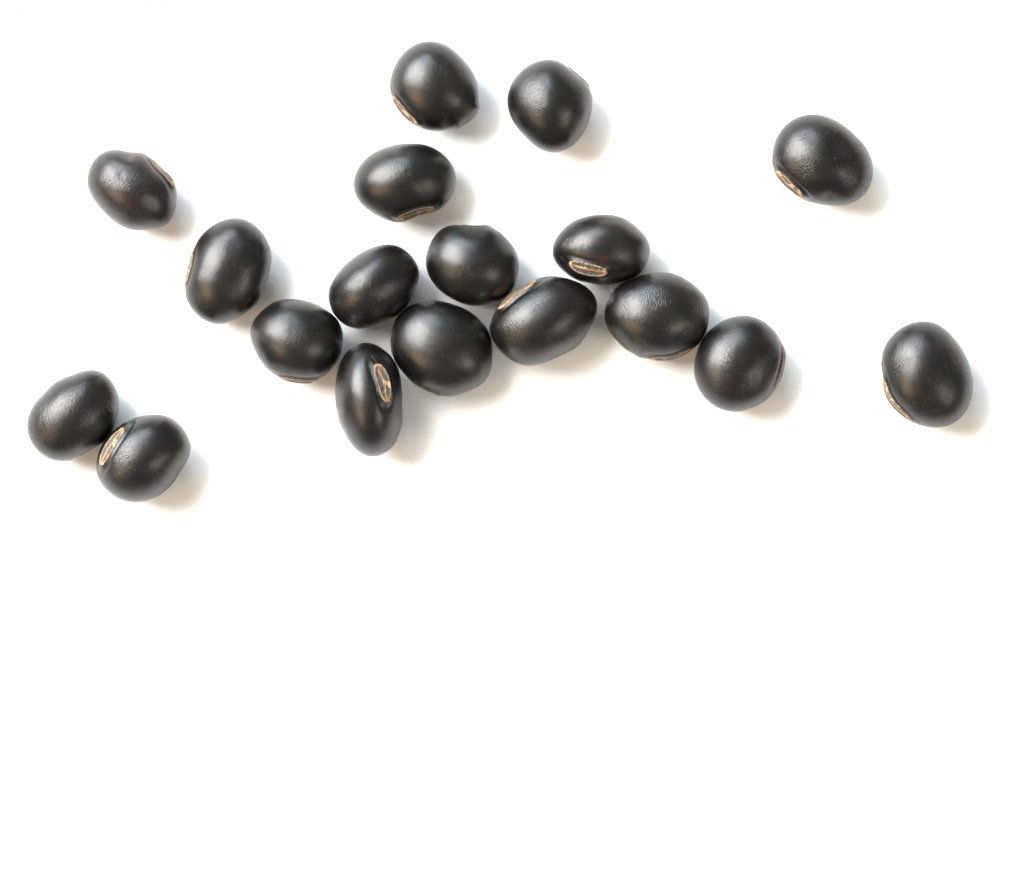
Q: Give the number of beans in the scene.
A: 18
